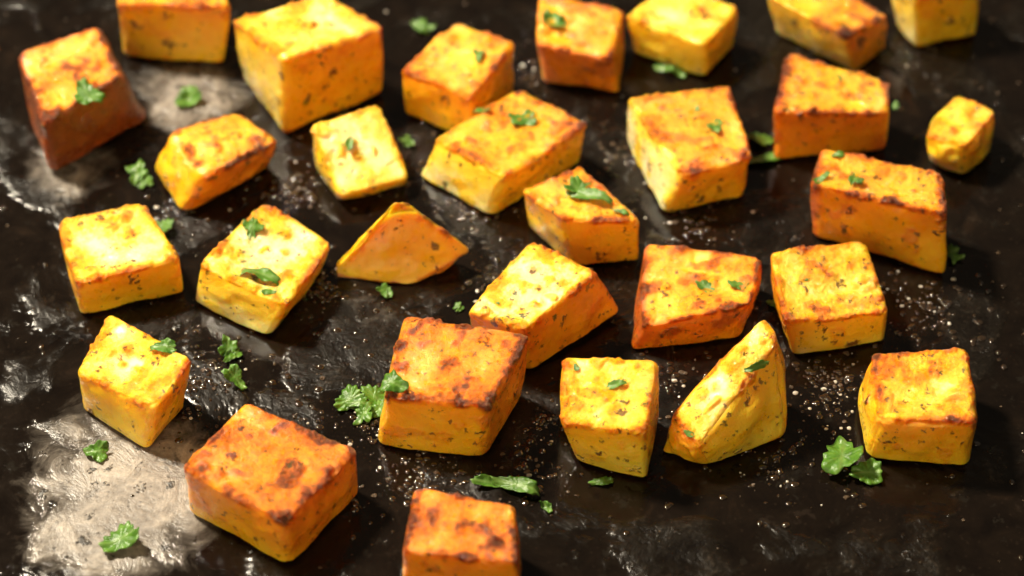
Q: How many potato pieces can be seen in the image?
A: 29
